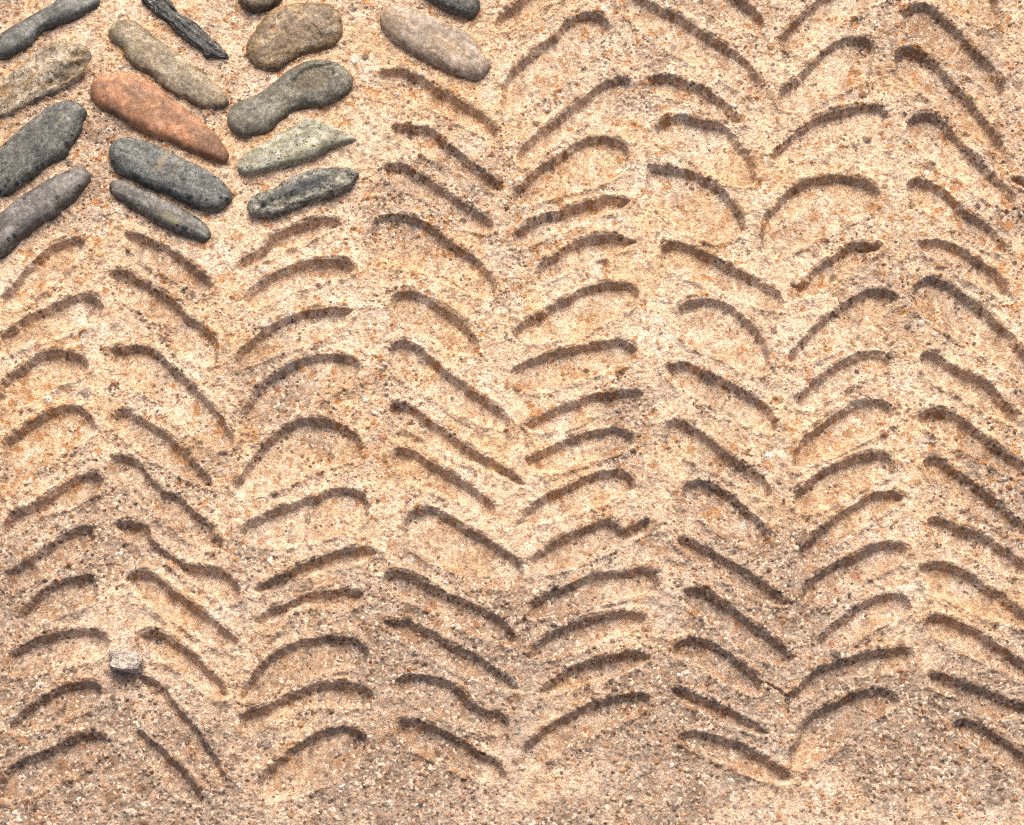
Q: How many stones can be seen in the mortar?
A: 16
